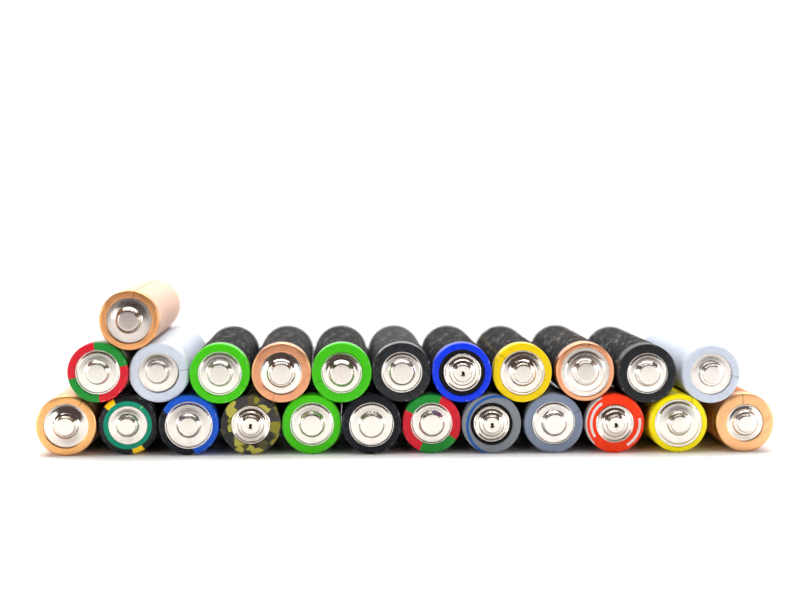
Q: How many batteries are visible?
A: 24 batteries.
